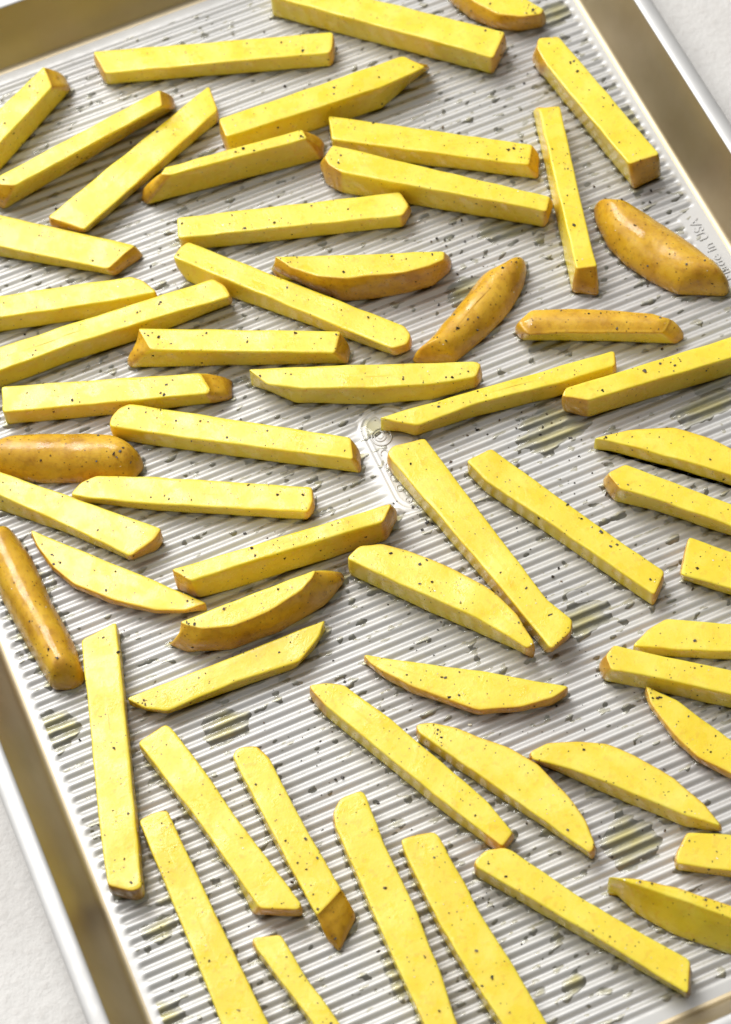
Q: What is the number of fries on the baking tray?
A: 58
